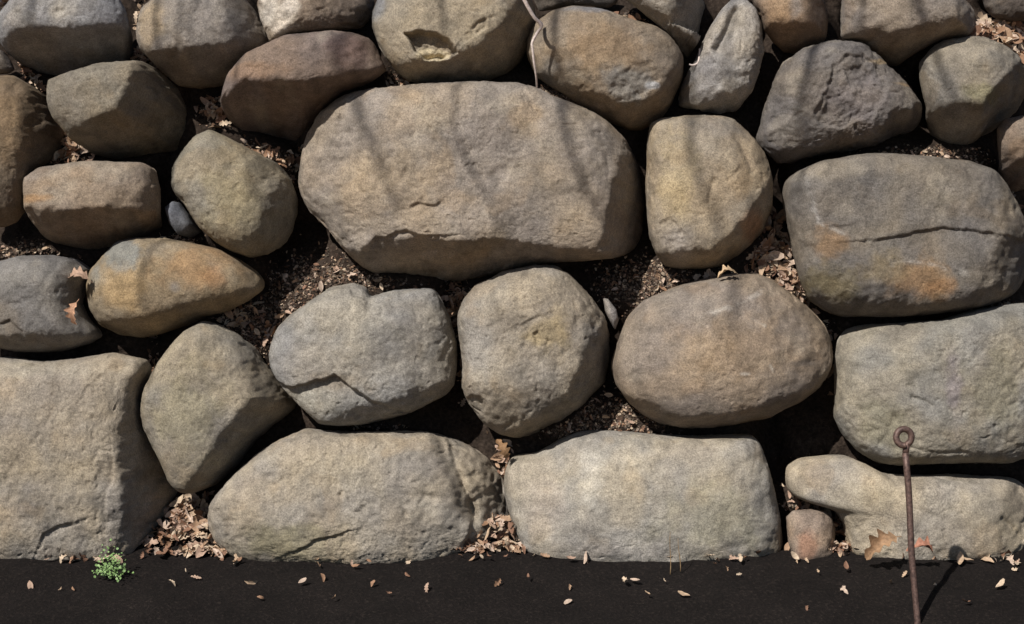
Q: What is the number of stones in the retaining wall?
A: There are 37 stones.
